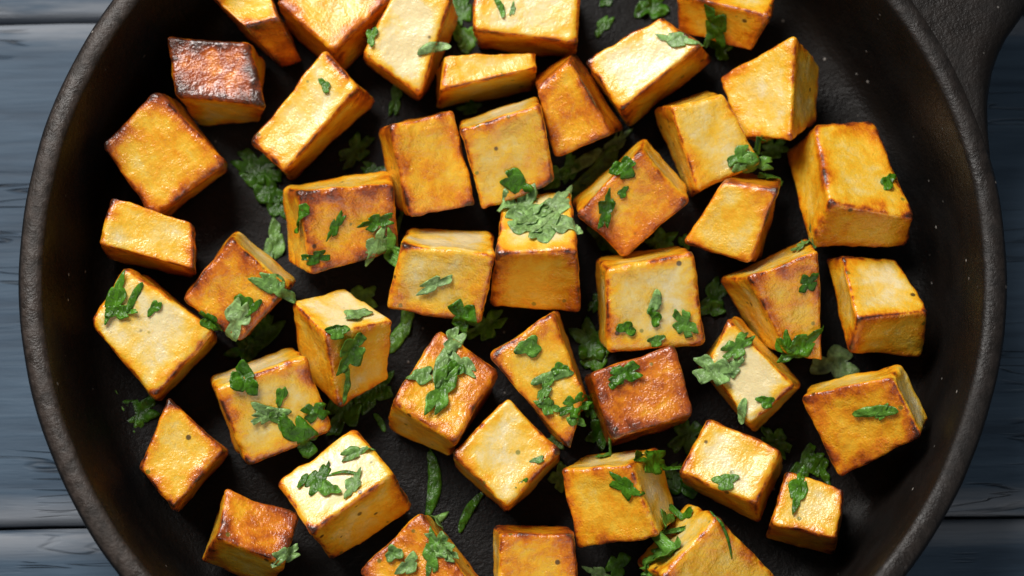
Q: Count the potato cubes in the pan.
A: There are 44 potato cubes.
